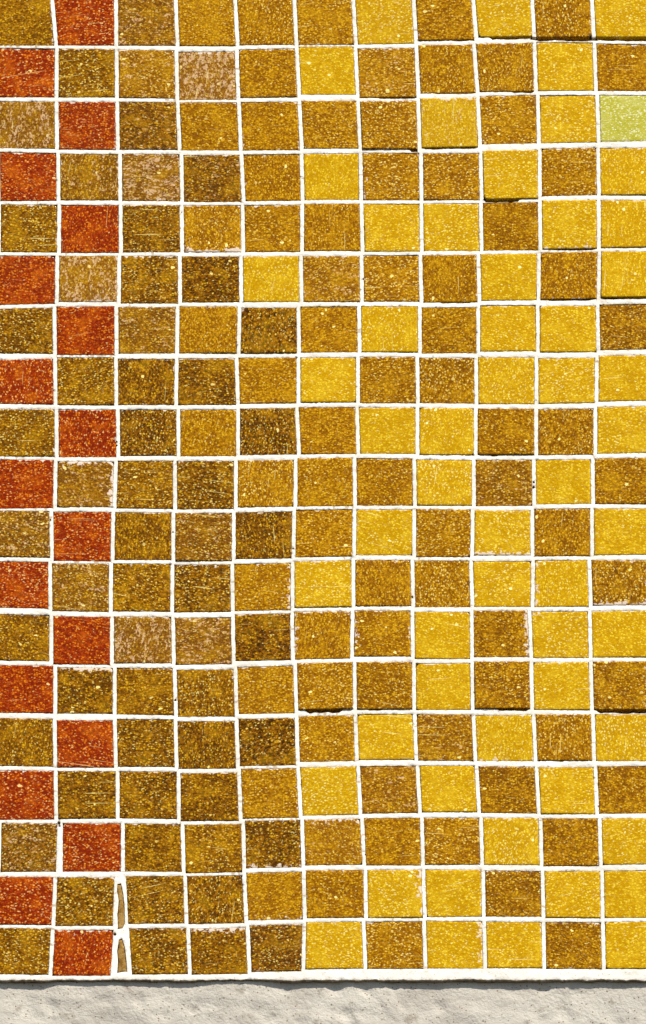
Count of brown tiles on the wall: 133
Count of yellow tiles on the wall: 56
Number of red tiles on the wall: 19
